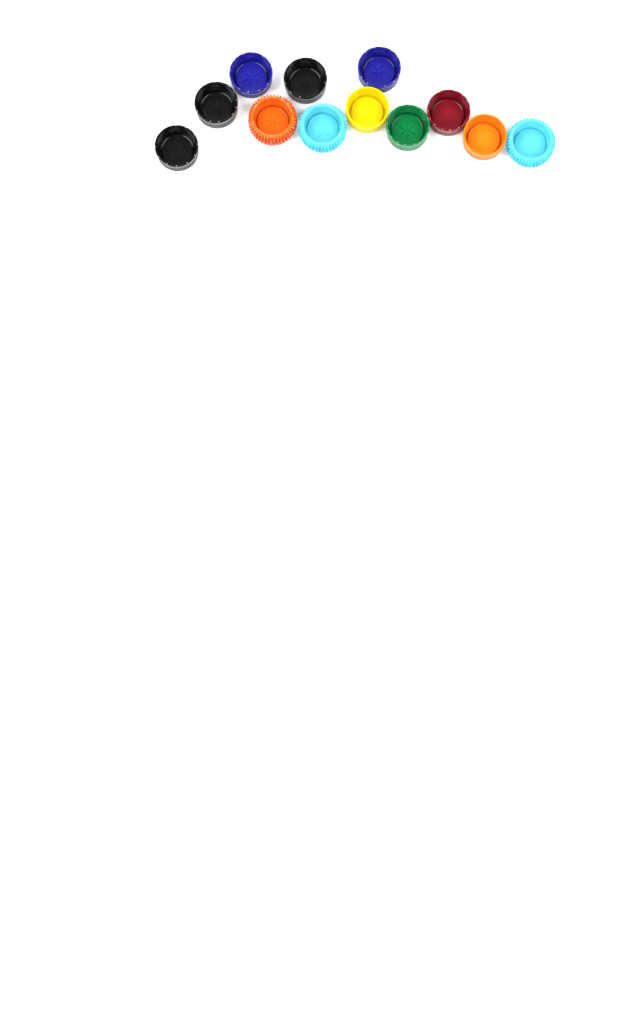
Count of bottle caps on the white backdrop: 12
